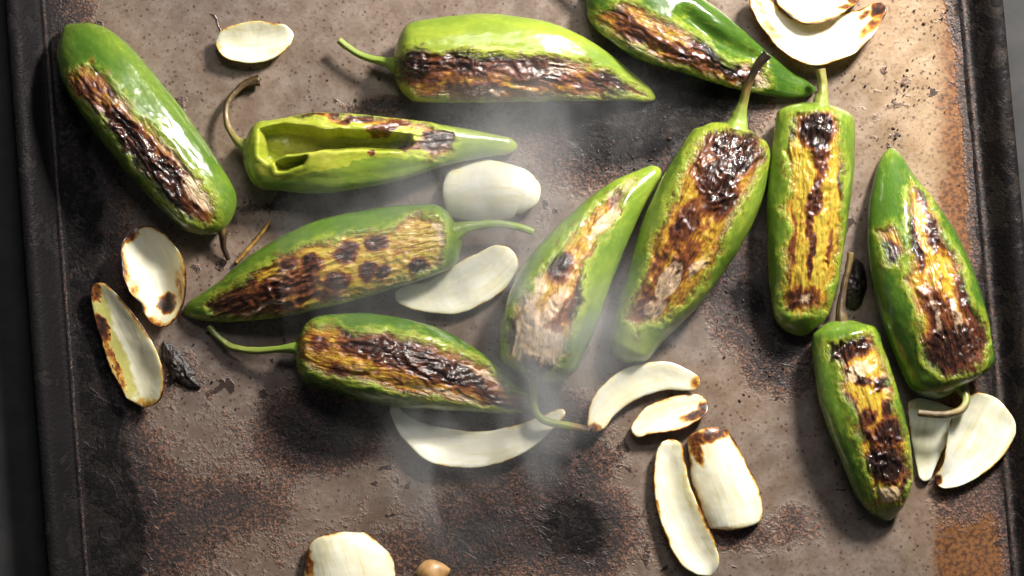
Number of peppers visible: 11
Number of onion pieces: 15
